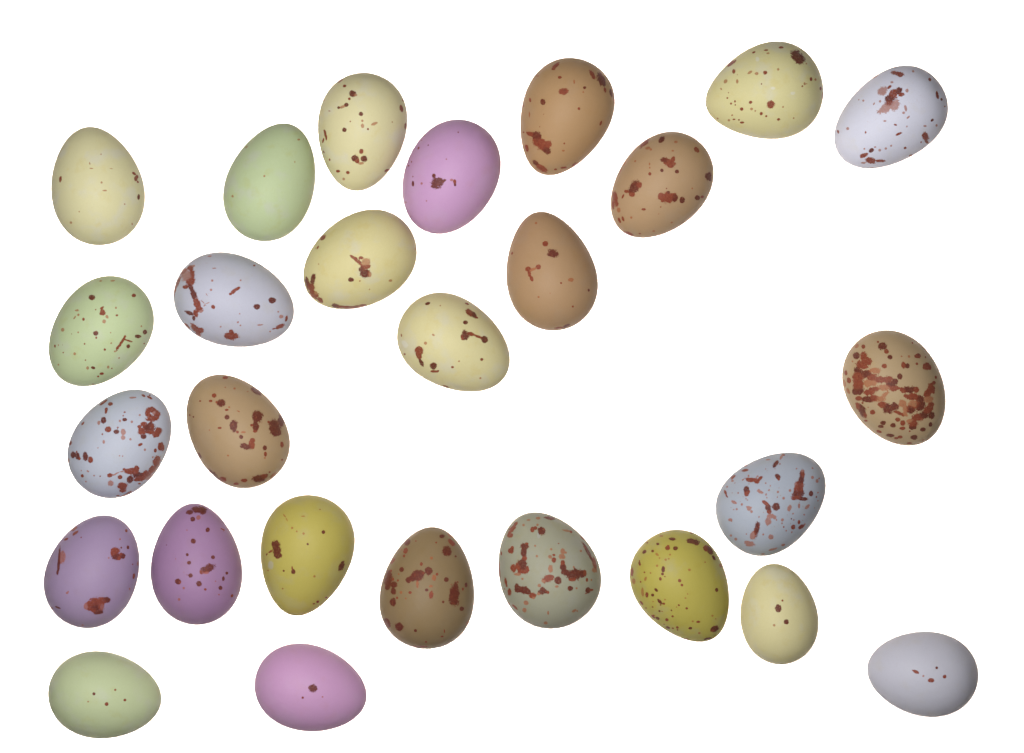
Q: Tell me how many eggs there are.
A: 27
